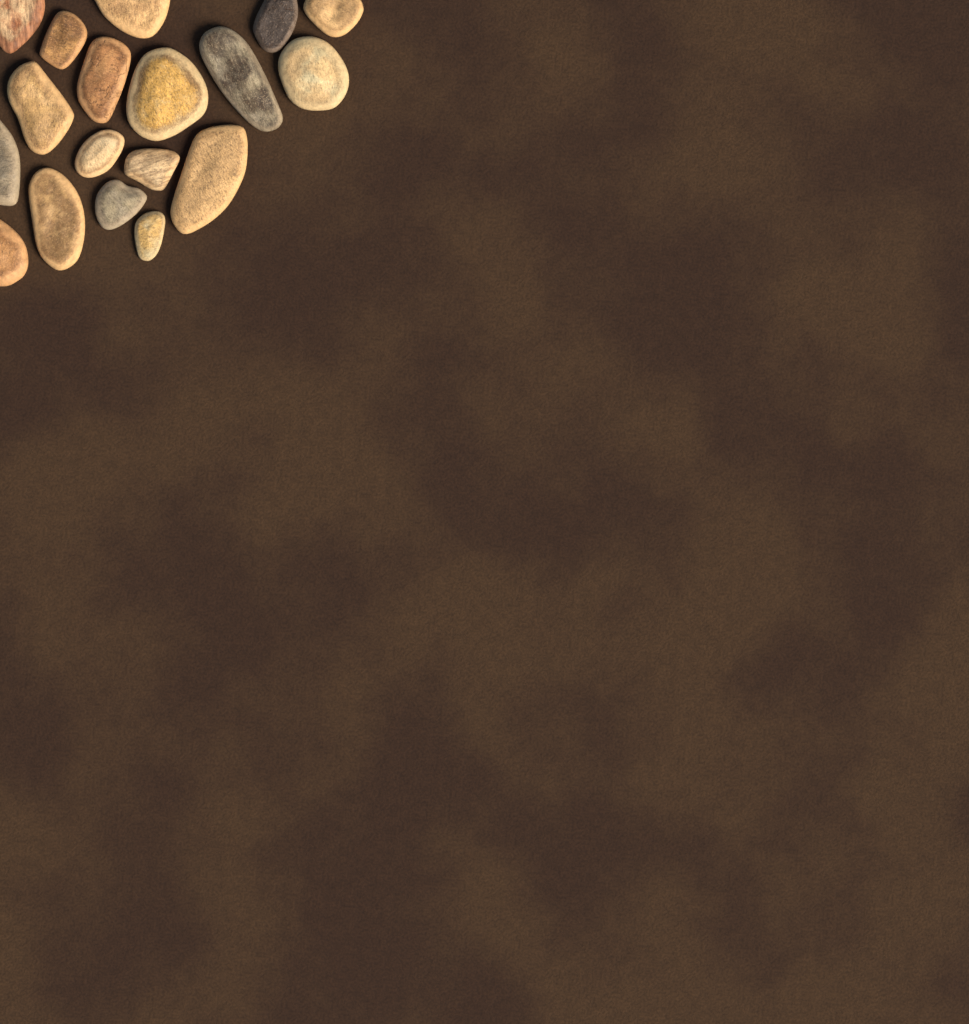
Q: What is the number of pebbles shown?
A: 18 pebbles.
